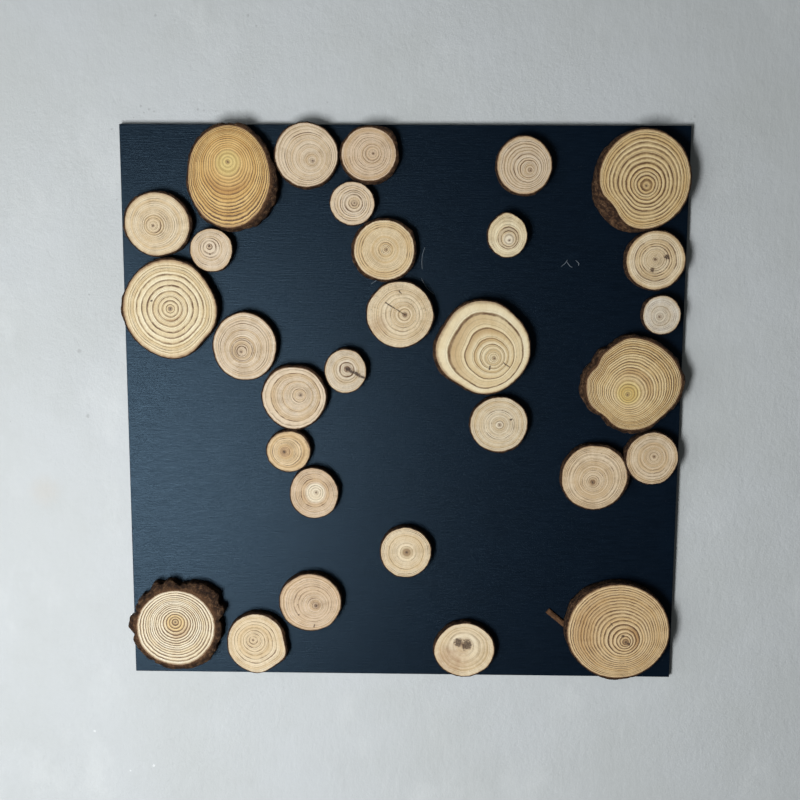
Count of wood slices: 30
